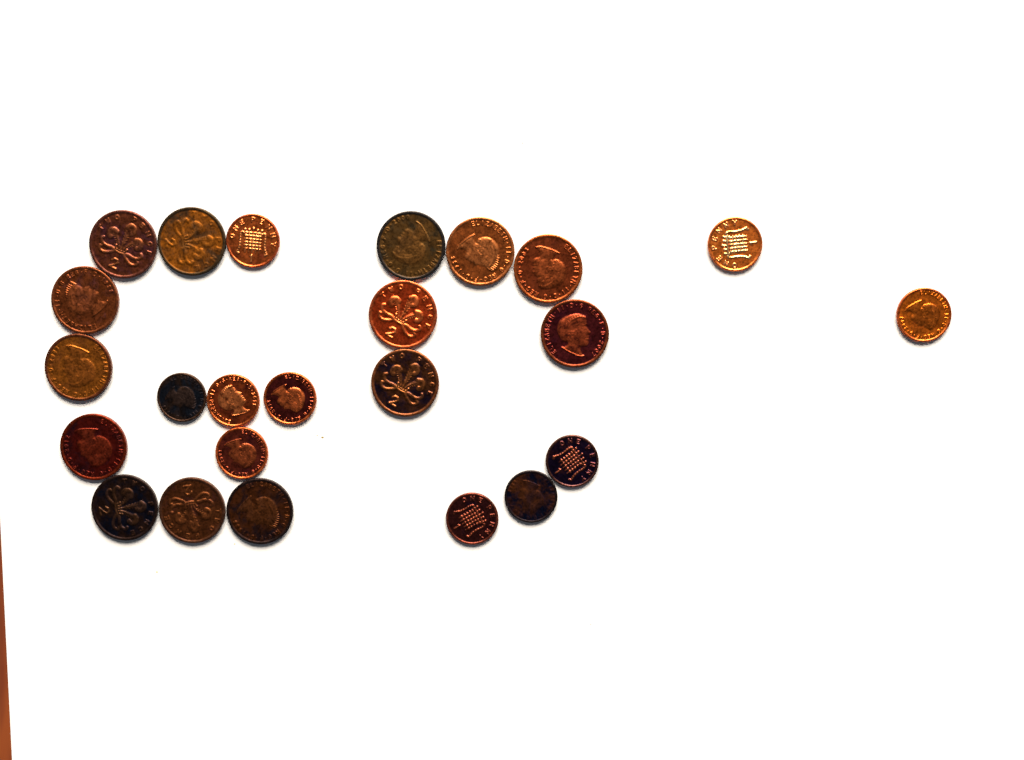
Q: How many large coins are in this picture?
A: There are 14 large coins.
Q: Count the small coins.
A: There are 10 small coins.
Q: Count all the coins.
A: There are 24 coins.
